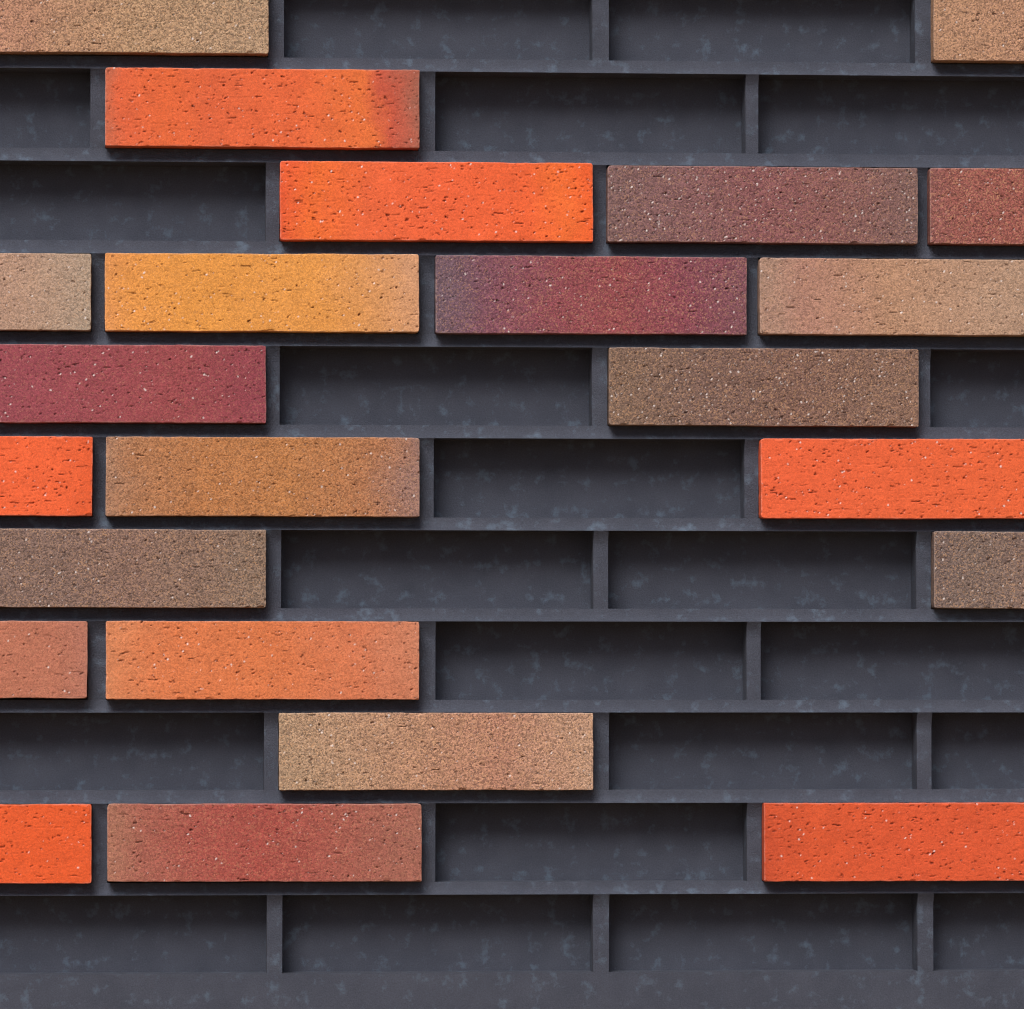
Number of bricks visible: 23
